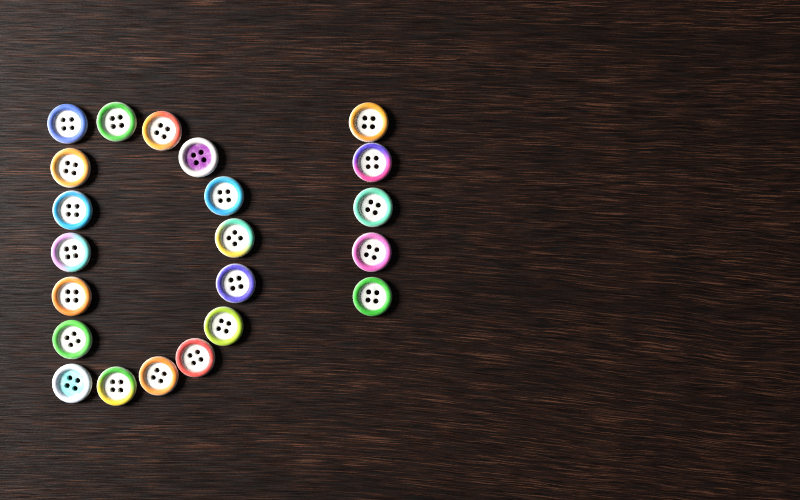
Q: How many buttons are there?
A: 22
